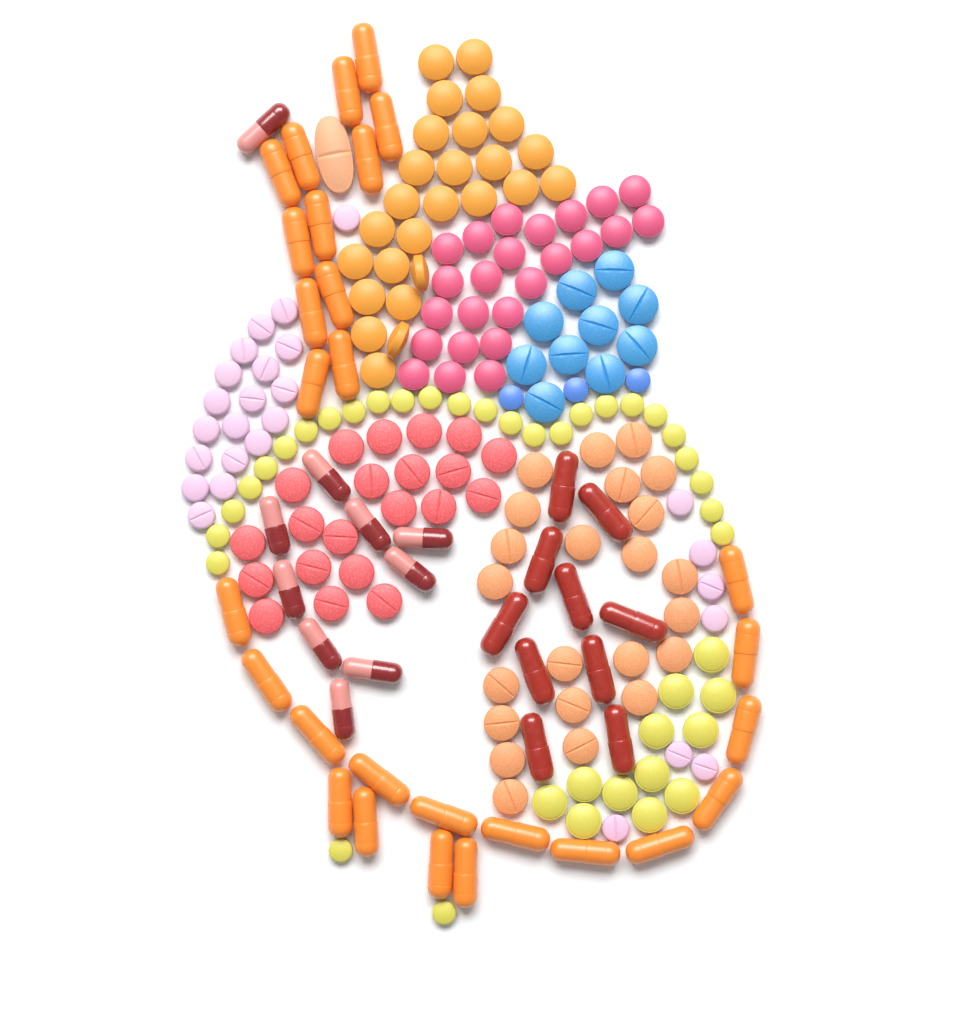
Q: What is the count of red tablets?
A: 21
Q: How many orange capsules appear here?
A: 28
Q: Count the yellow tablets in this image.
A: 40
